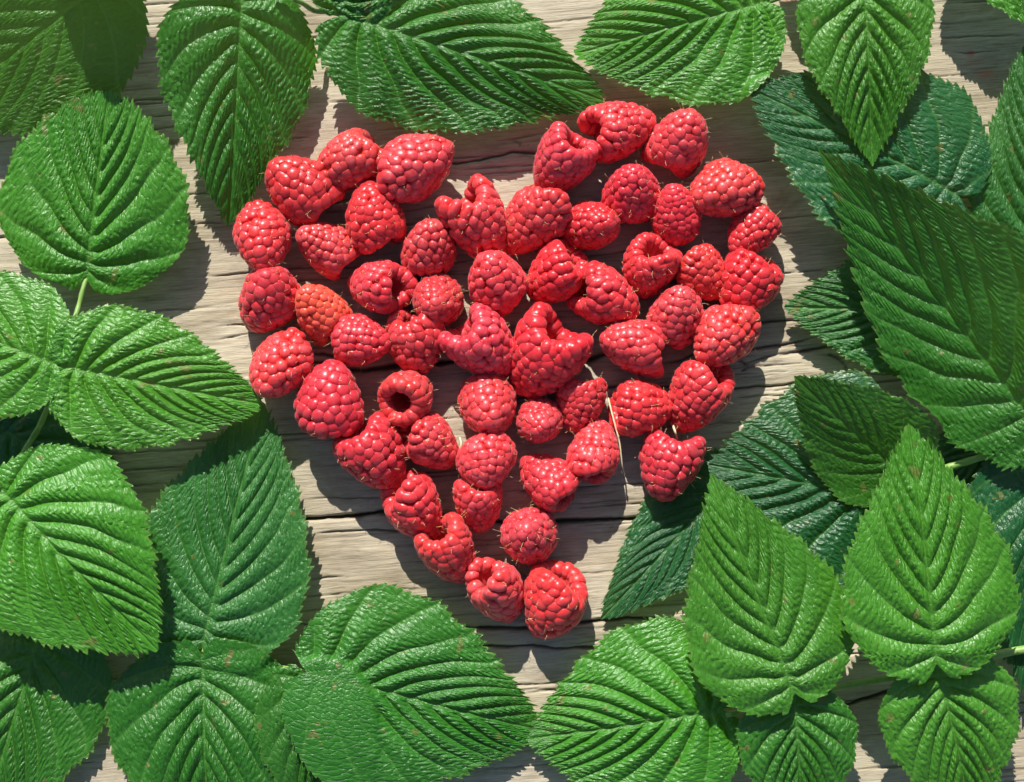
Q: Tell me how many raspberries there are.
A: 54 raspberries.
